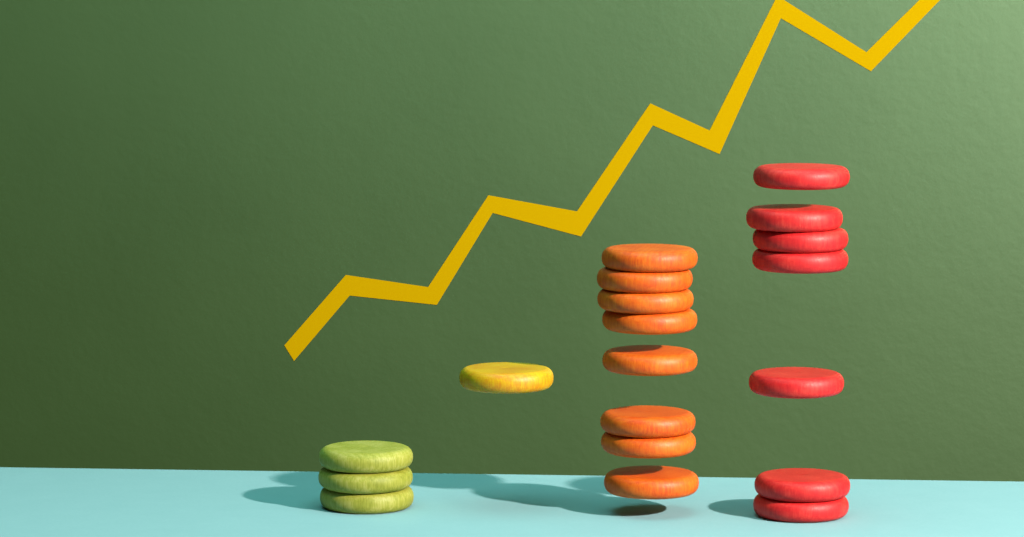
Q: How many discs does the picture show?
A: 19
